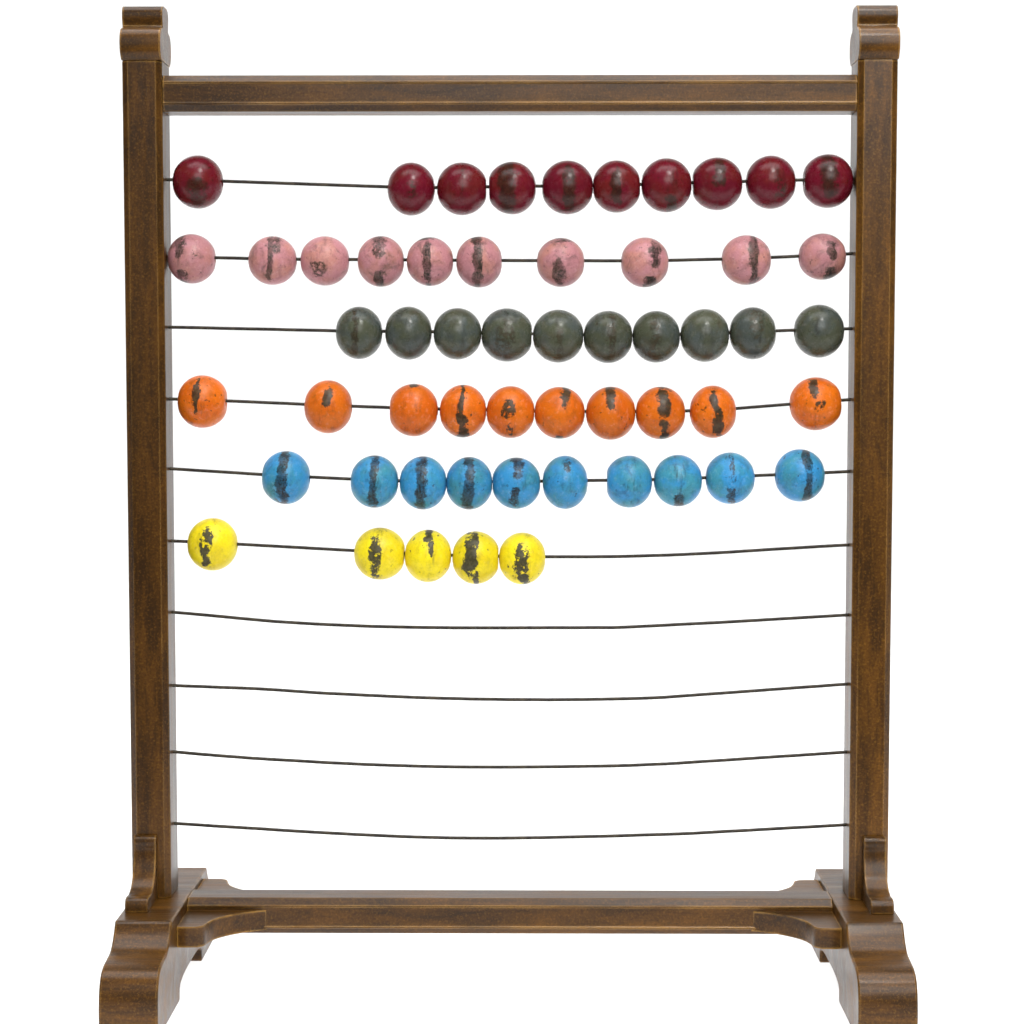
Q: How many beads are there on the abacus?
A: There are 55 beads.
